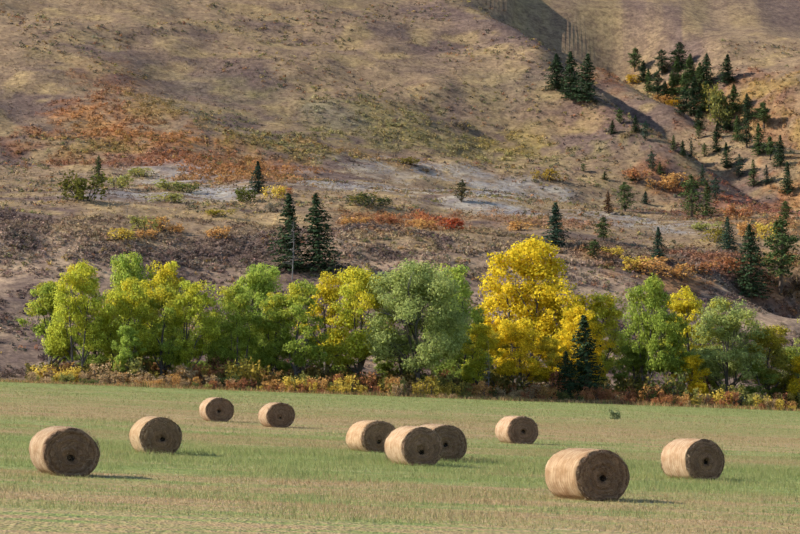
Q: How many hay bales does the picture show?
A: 10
